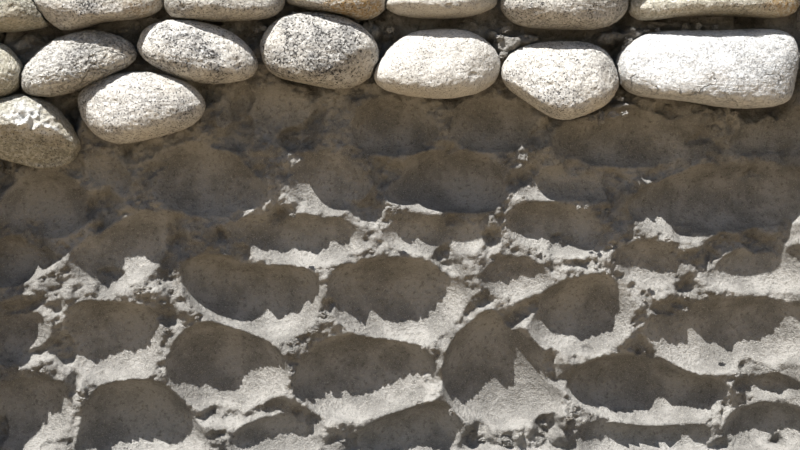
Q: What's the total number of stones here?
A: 16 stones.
